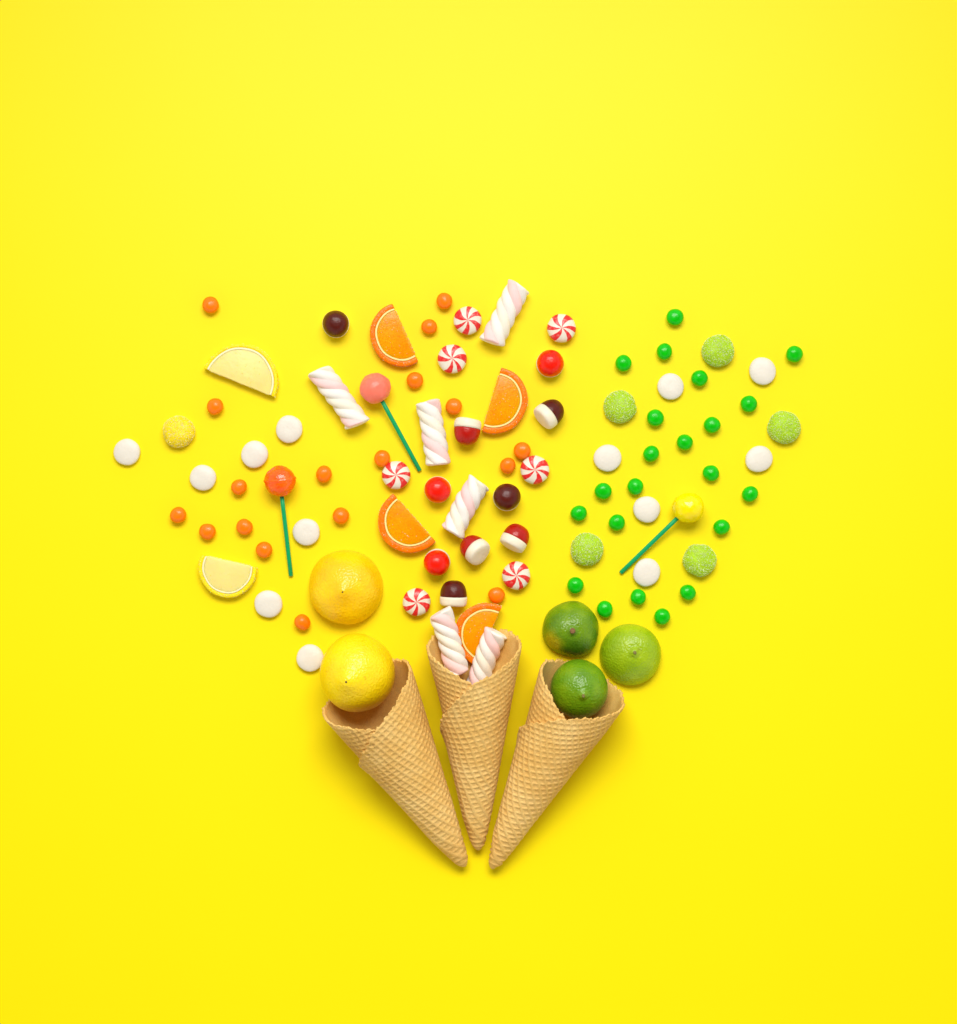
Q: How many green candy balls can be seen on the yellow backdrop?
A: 22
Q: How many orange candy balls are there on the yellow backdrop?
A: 18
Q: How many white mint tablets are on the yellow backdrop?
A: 13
